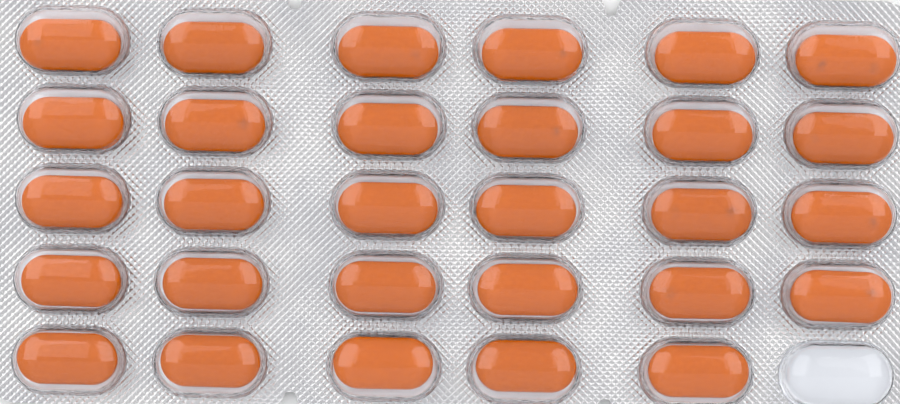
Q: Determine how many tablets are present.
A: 29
